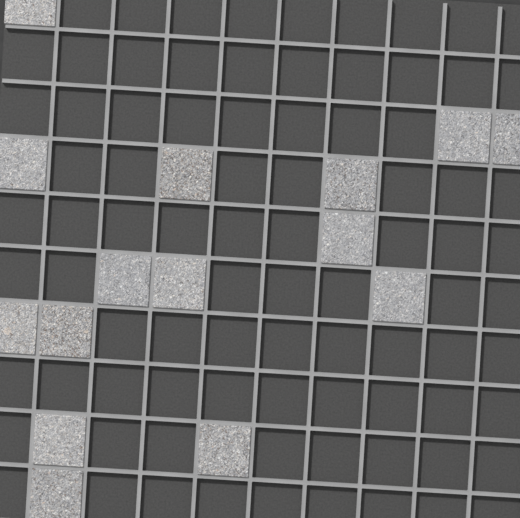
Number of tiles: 15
